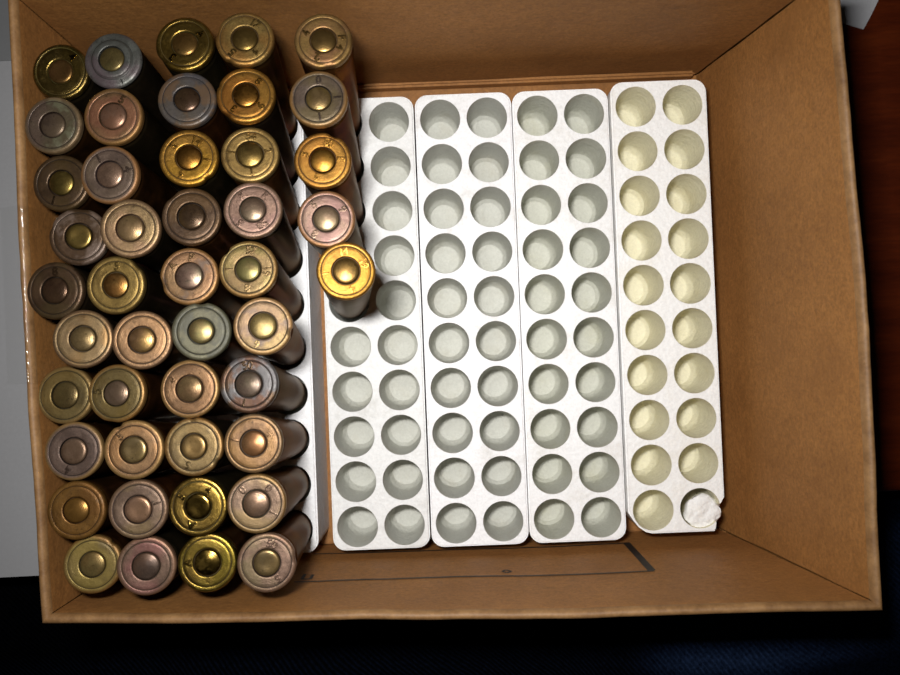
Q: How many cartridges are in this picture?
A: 45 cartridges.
